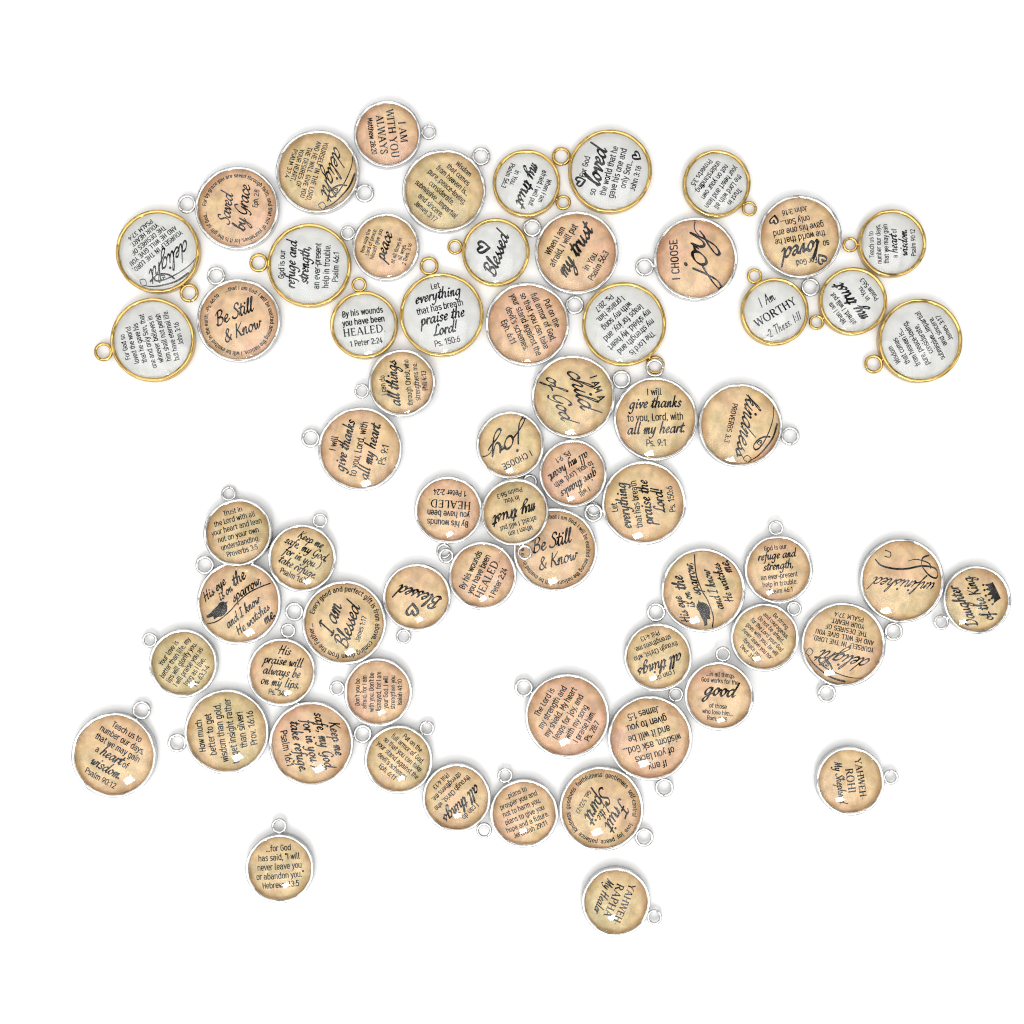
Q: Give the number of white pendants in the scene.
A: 14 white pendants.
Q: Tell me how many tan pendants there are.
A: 50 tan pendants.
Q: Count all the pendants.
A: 64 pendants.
